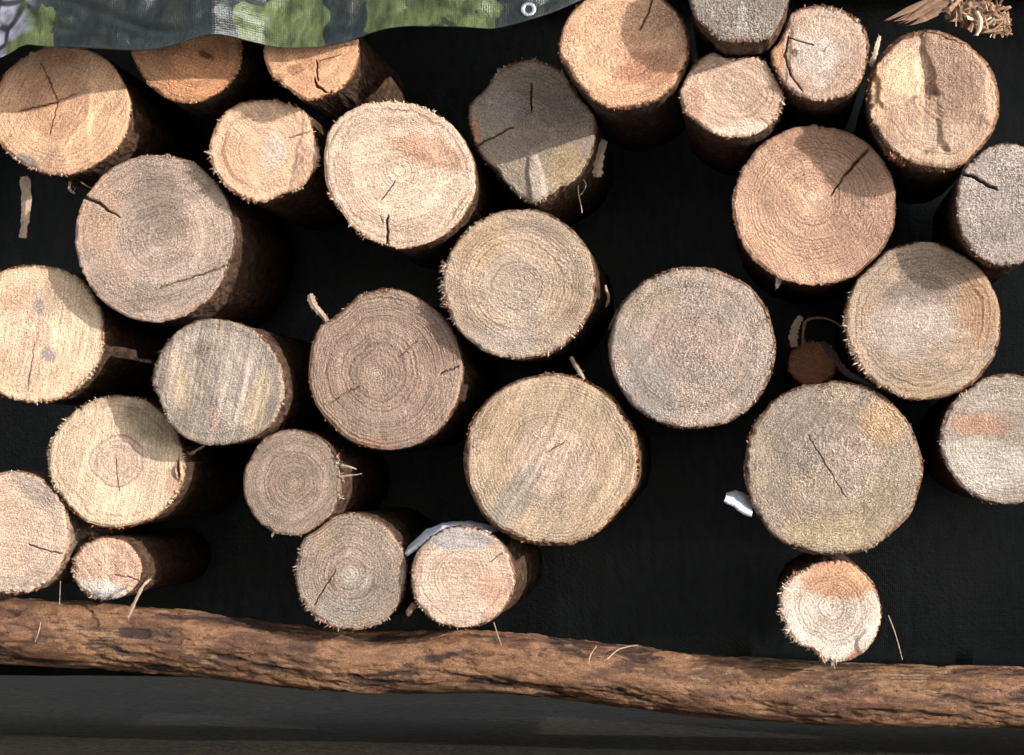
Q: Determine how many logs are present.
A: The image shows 31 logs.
